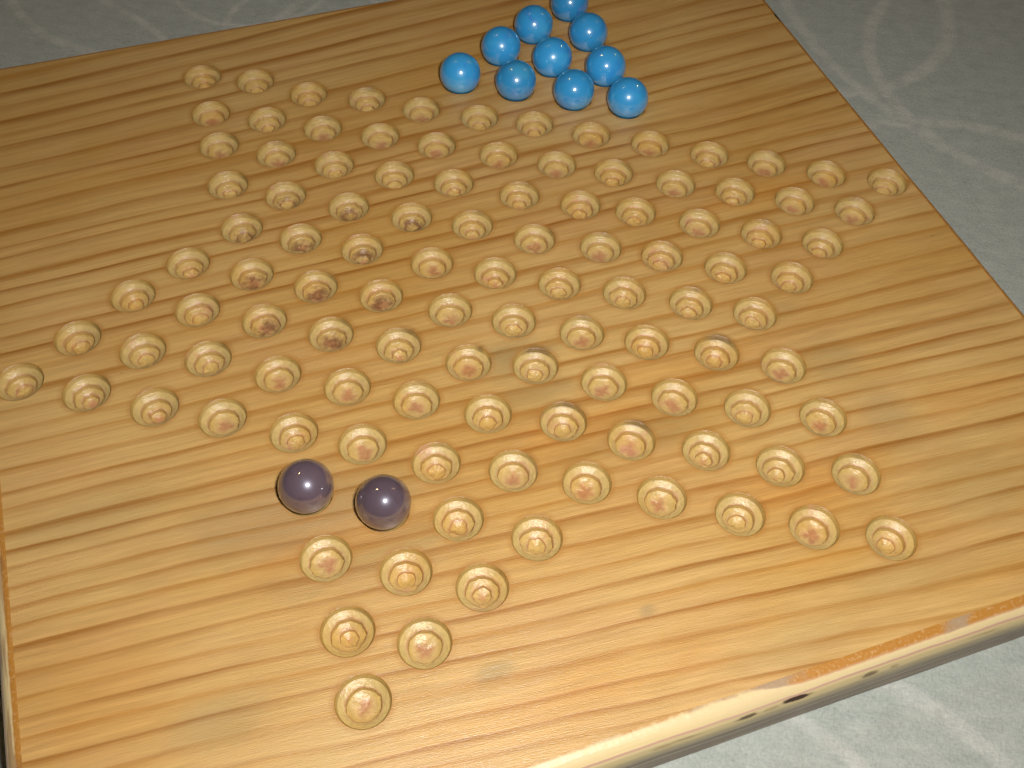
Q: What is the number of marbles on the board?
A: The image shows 12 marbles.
